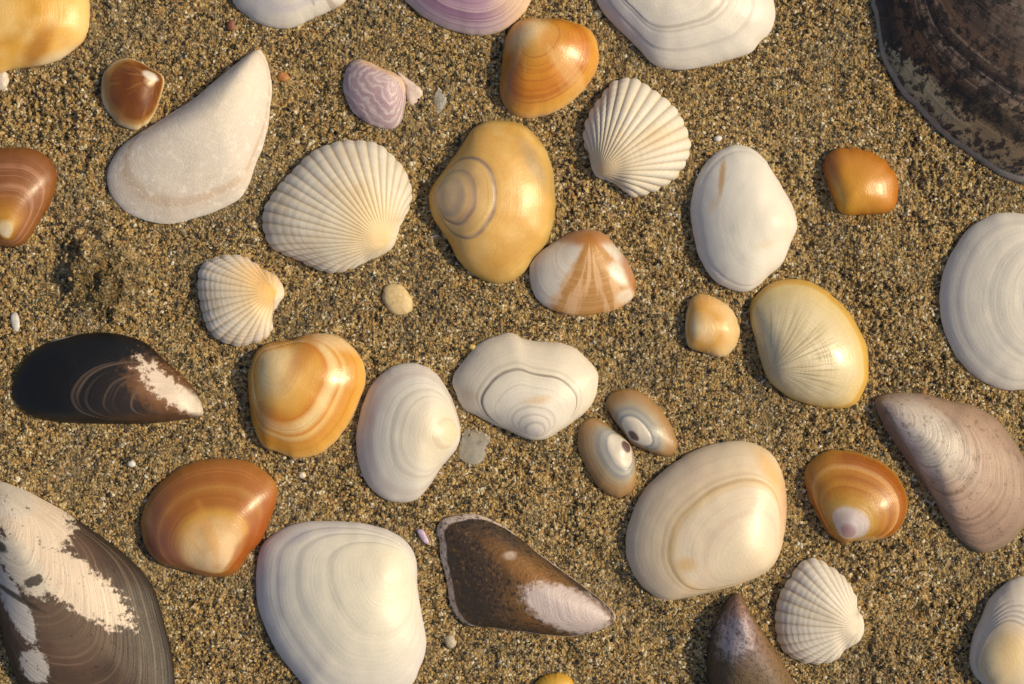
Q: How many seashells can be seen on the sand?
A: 37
